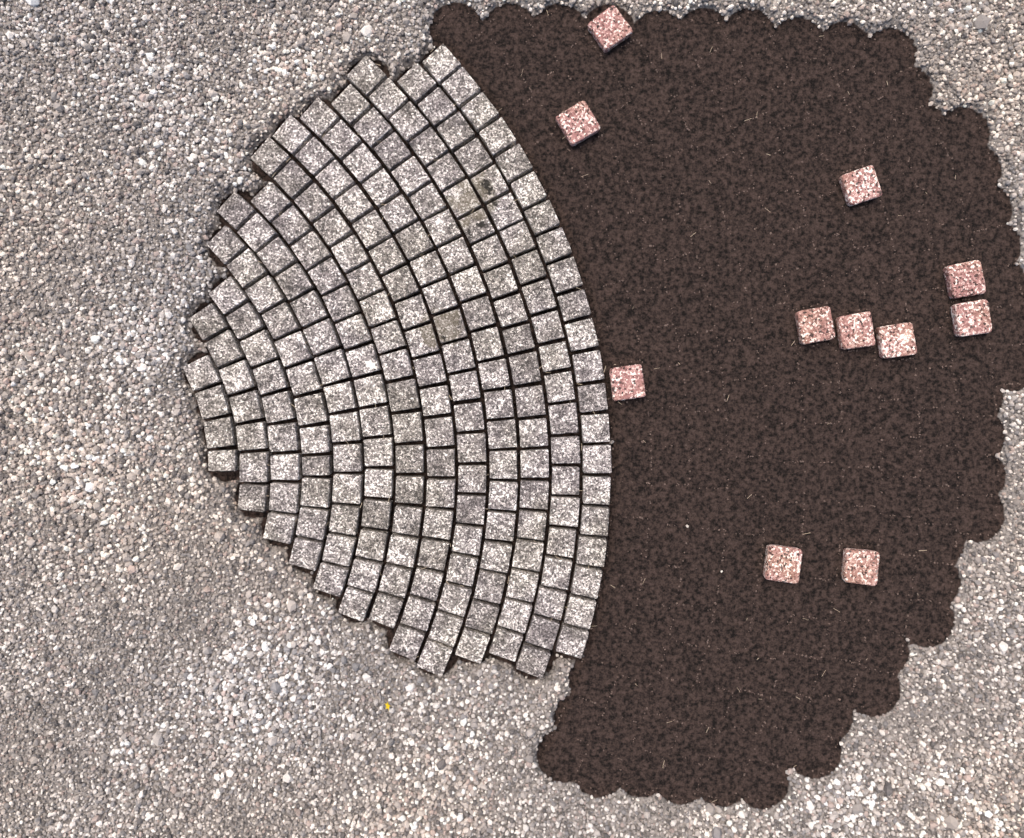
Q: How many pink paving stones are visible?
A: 11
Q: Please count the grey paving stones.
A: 200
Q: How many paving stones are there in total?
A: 211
